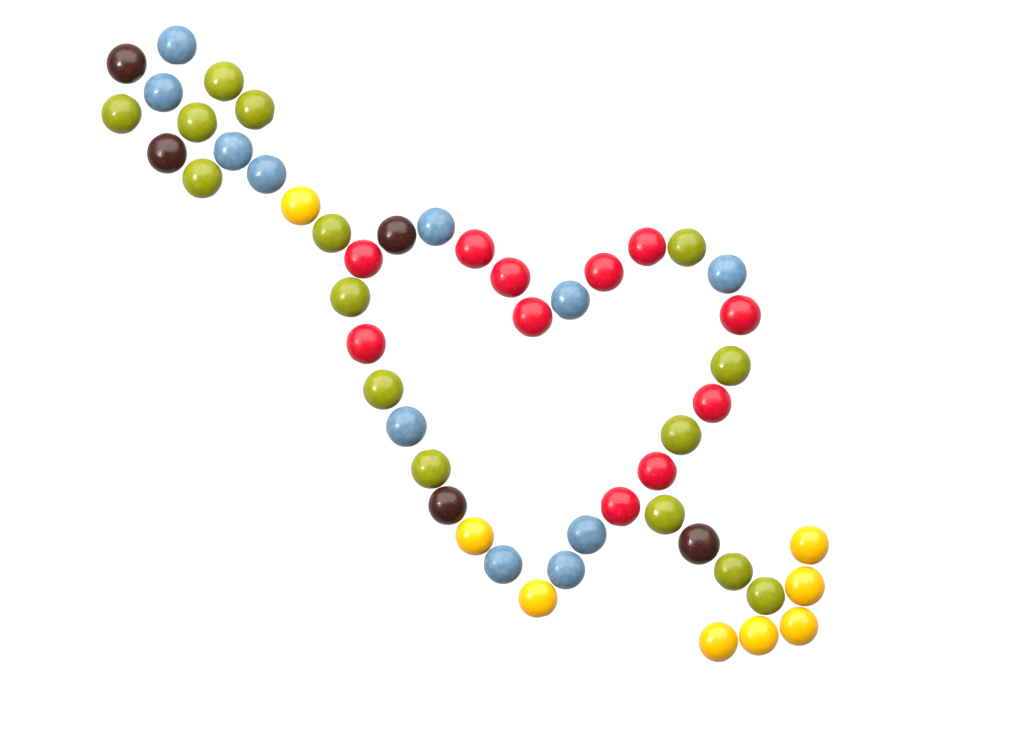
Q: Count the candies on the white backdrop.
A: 50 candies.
